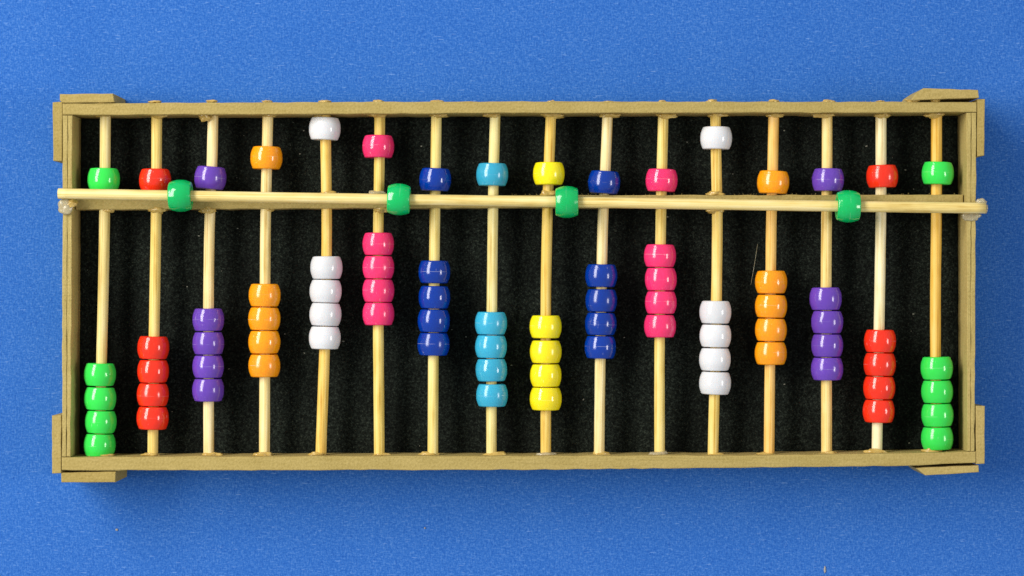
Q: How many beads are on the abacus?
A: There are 84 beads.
